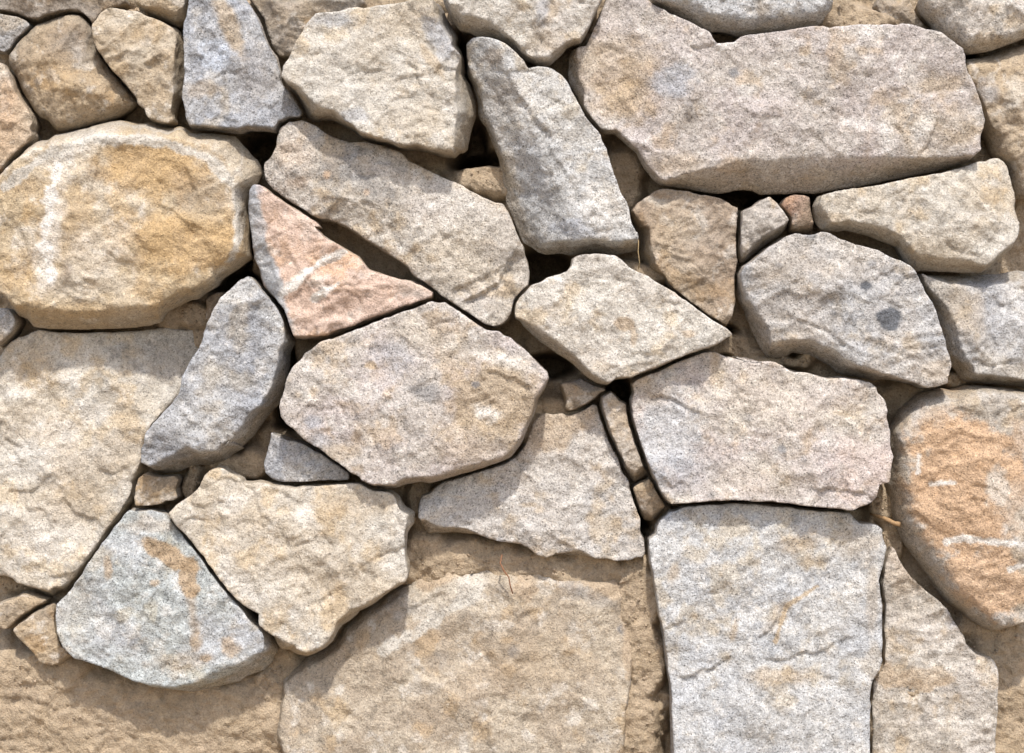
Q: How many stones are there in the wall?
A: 46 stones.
